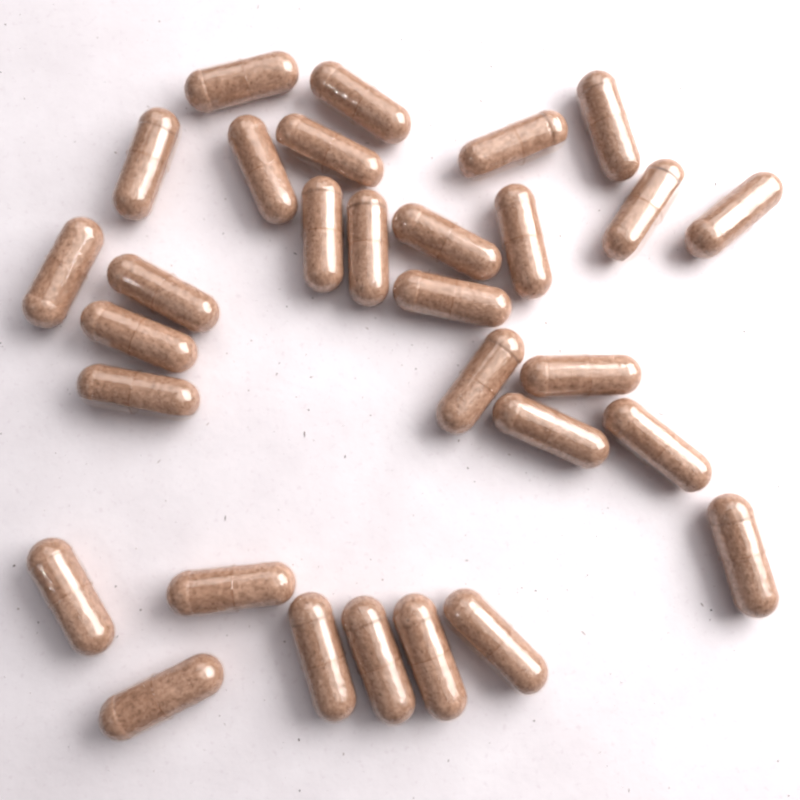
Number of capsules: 30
